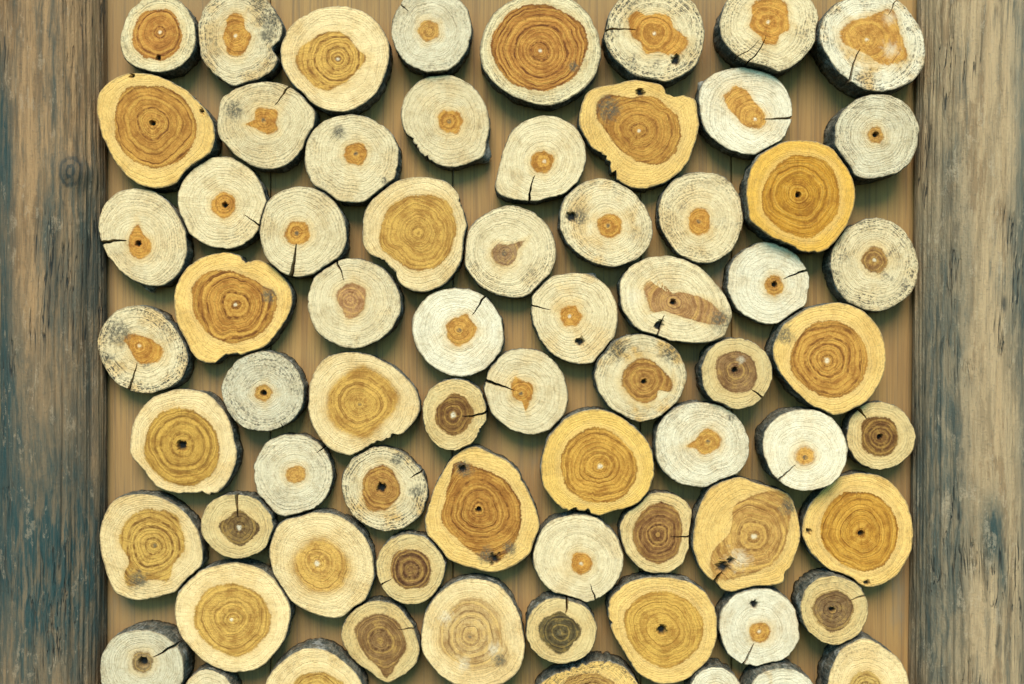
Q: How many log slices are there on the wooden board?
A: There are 69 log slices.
